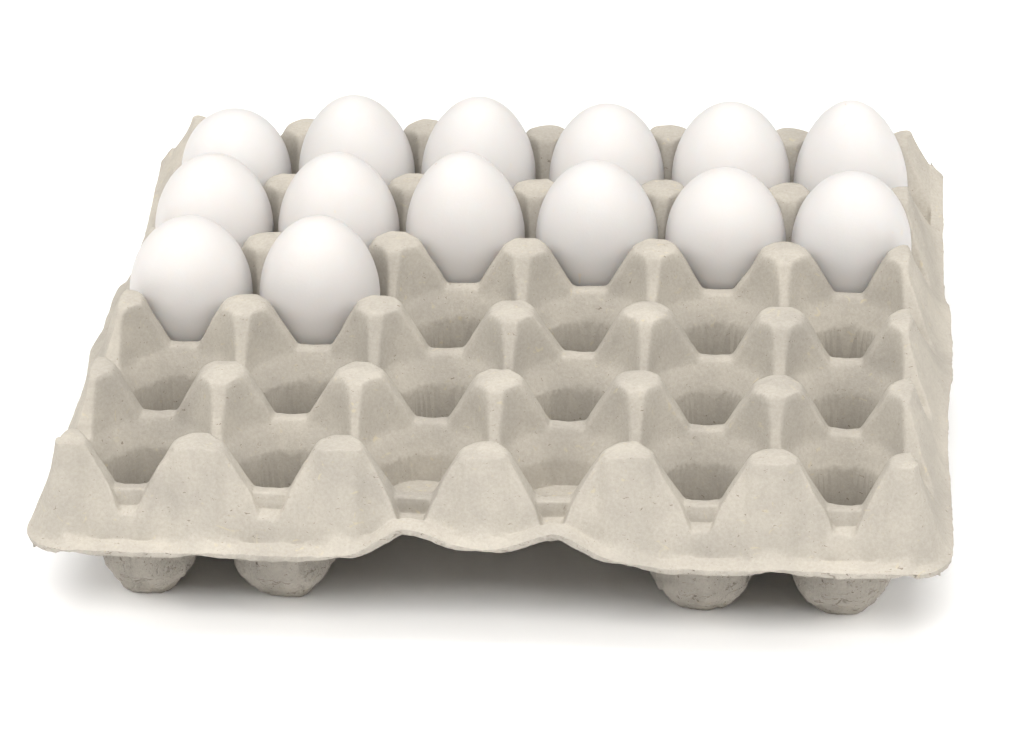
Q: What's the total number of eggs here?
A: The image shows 14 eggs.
